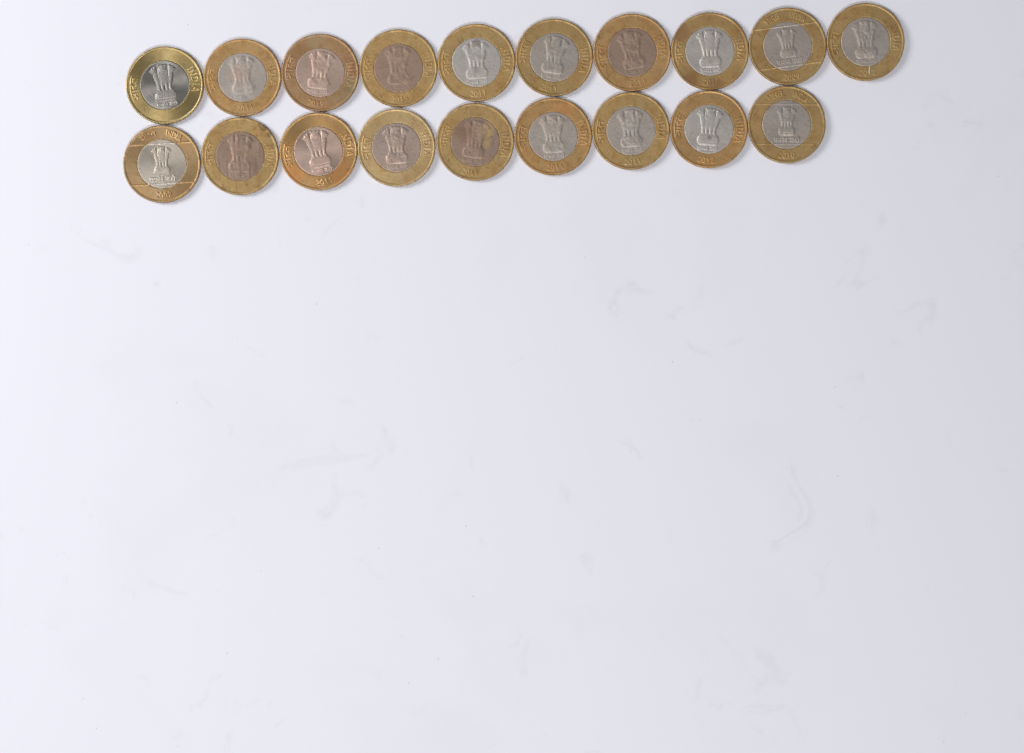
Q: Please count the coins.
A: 19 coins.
